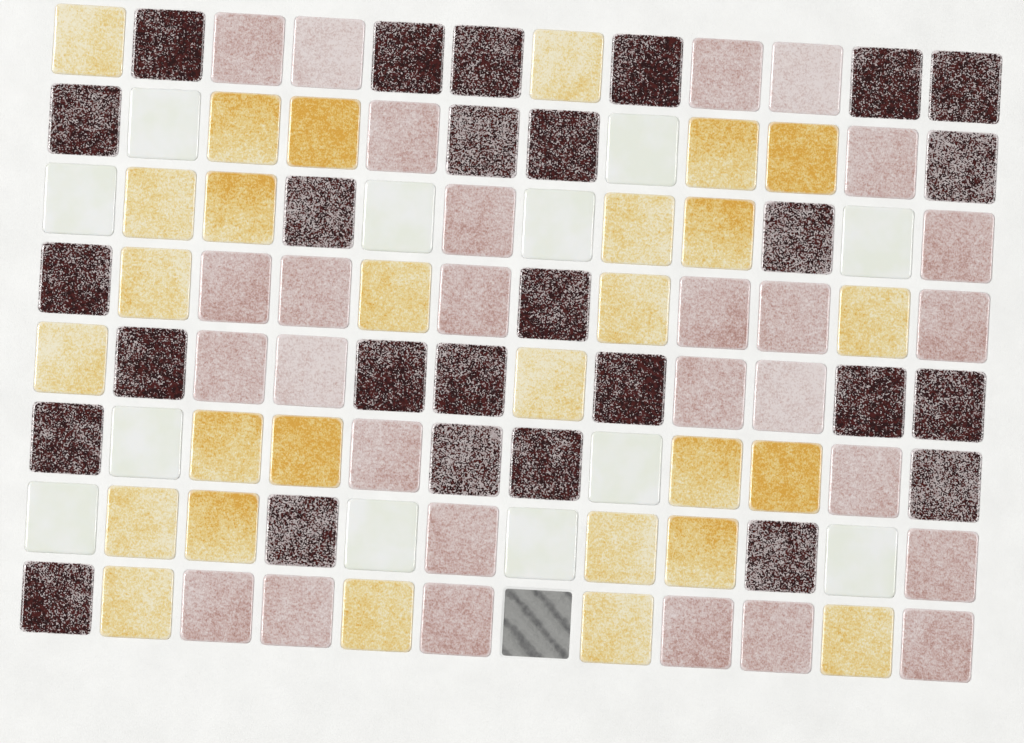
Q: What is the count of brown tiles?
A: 27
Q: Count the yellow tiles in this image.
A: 28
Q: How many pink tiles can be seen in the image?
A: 28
